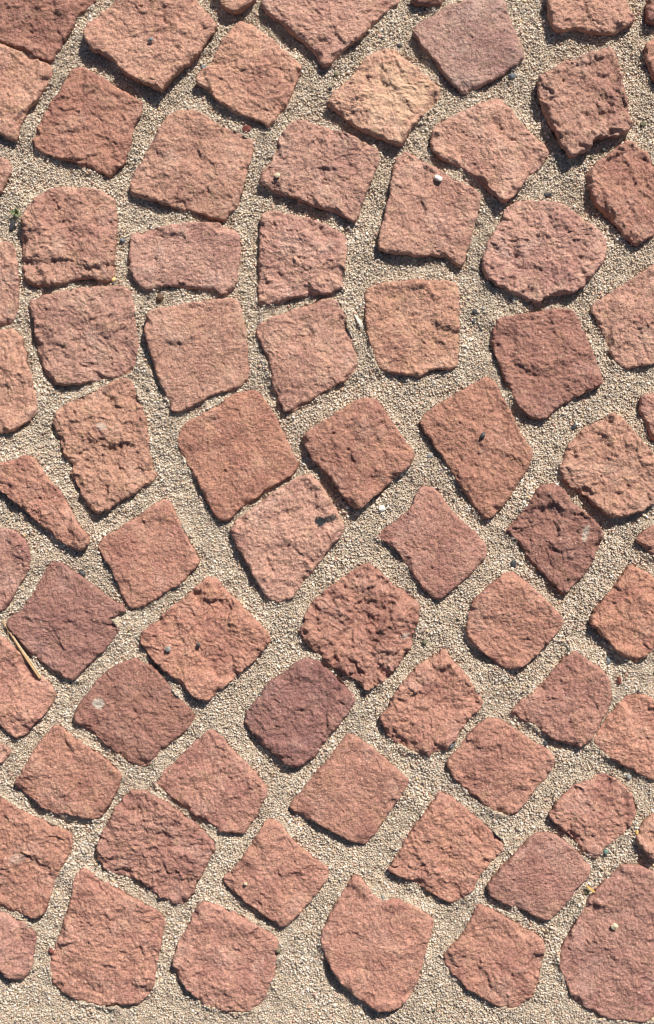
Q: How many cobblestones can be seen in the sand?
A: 74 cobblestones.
